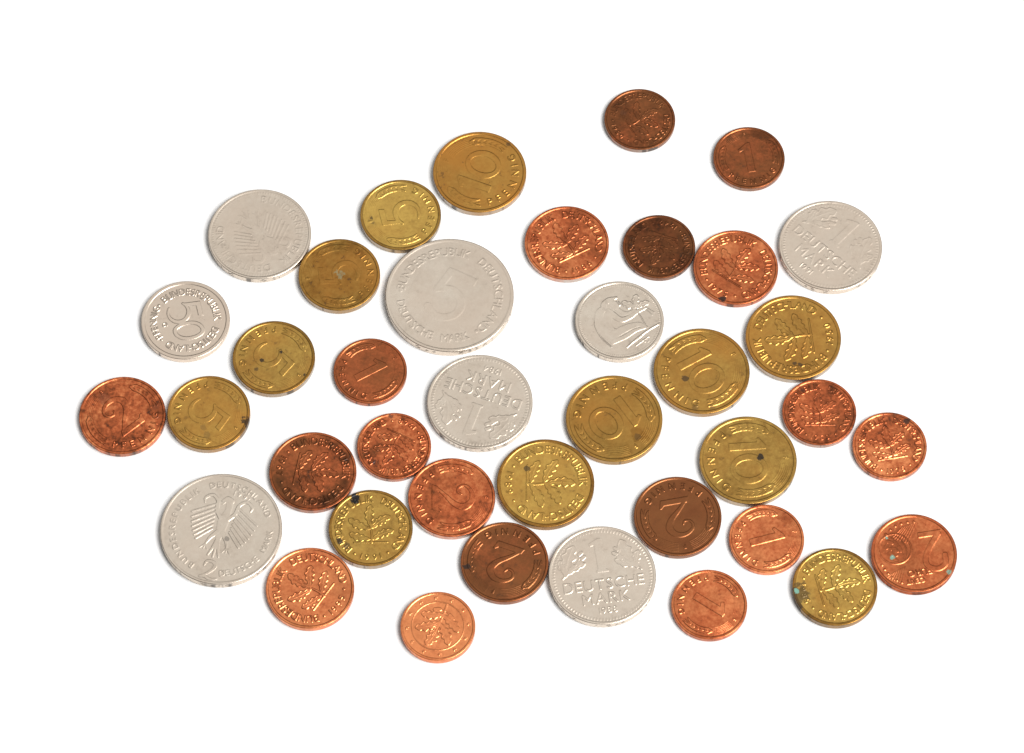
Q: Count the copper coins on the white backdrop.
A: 19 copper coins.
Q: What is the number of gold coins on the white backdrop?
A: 12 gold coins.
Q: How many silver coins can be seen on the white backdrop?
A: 8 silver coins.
